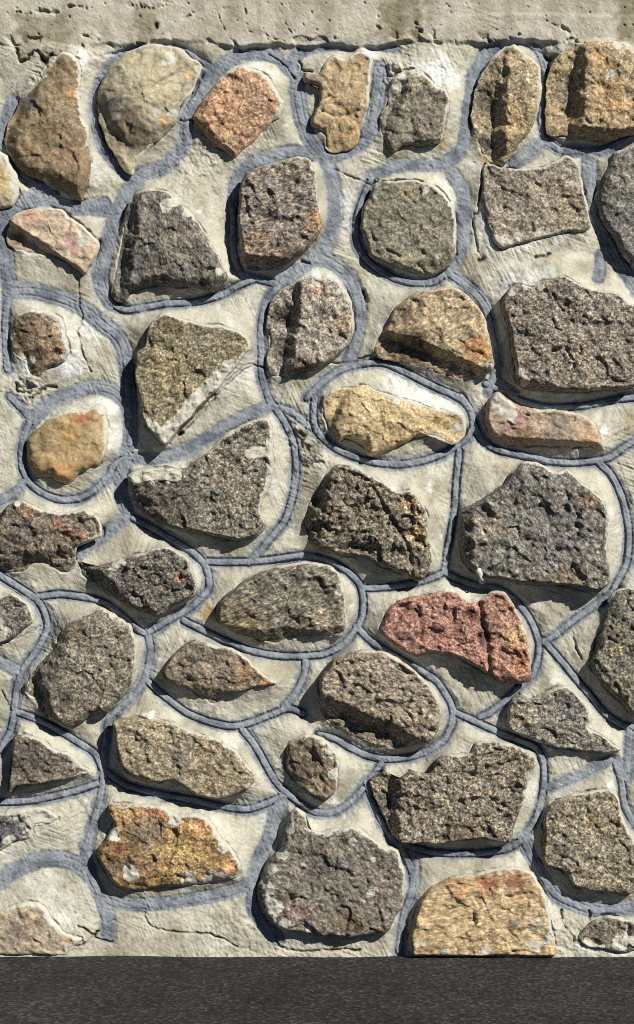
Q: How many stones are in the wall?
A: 46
